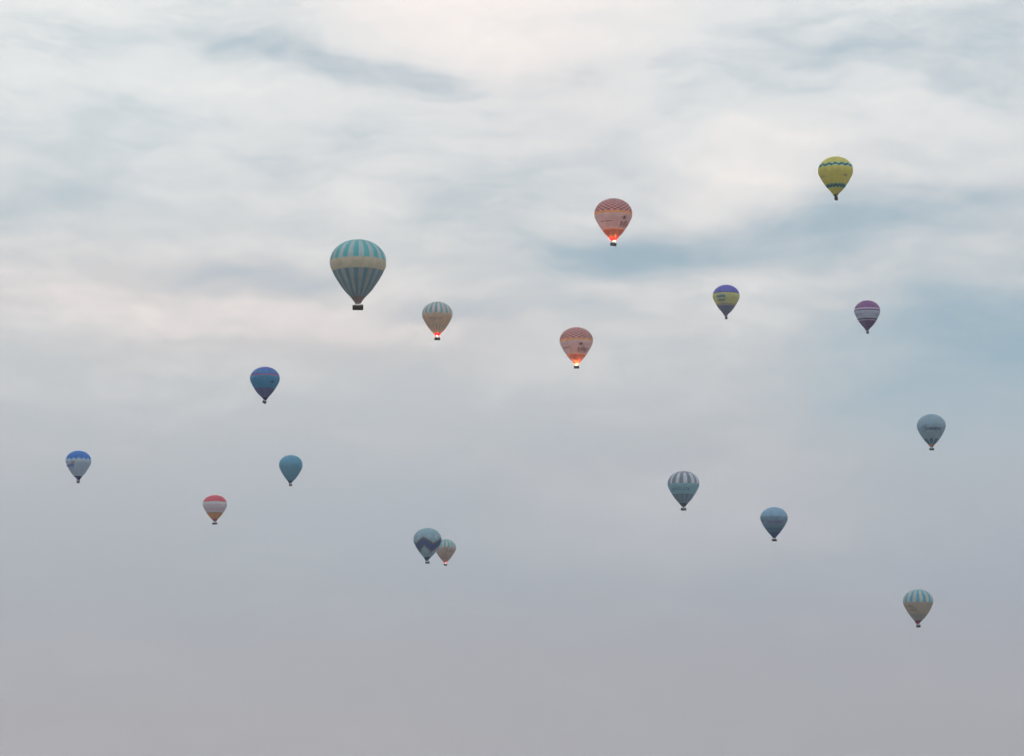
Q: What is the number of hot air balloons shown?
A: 17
